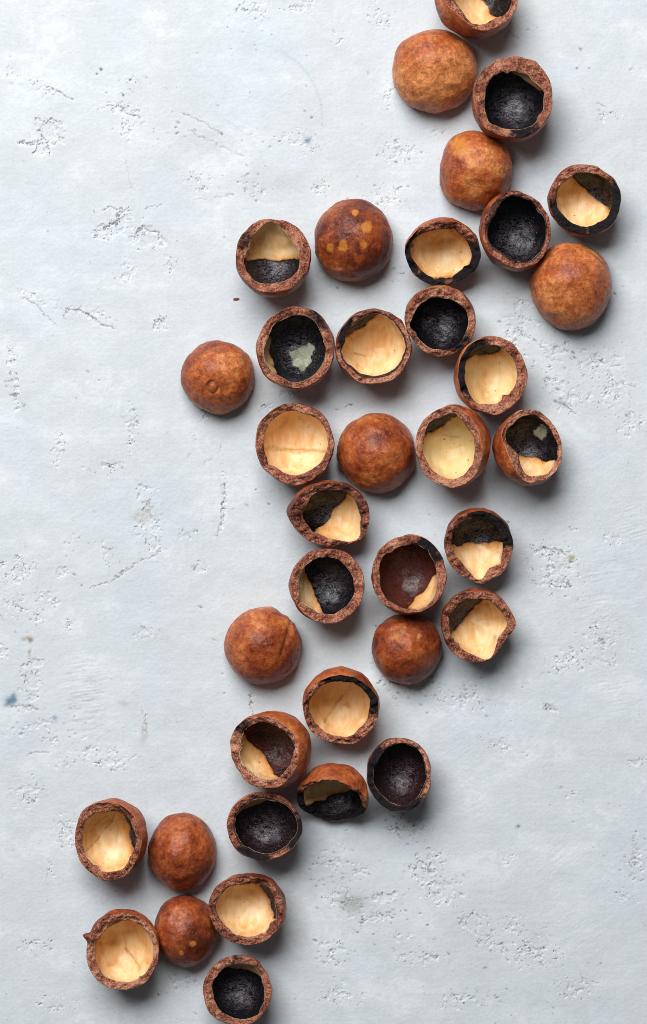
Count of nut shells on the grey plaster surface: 37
